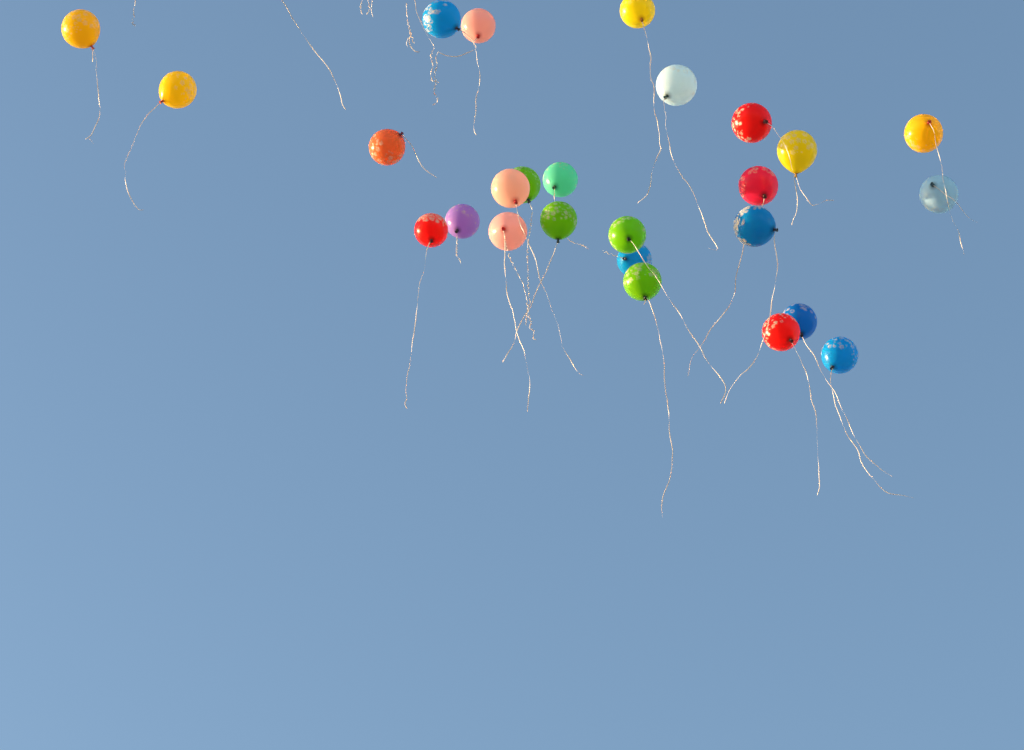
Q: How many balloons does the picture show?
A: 26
